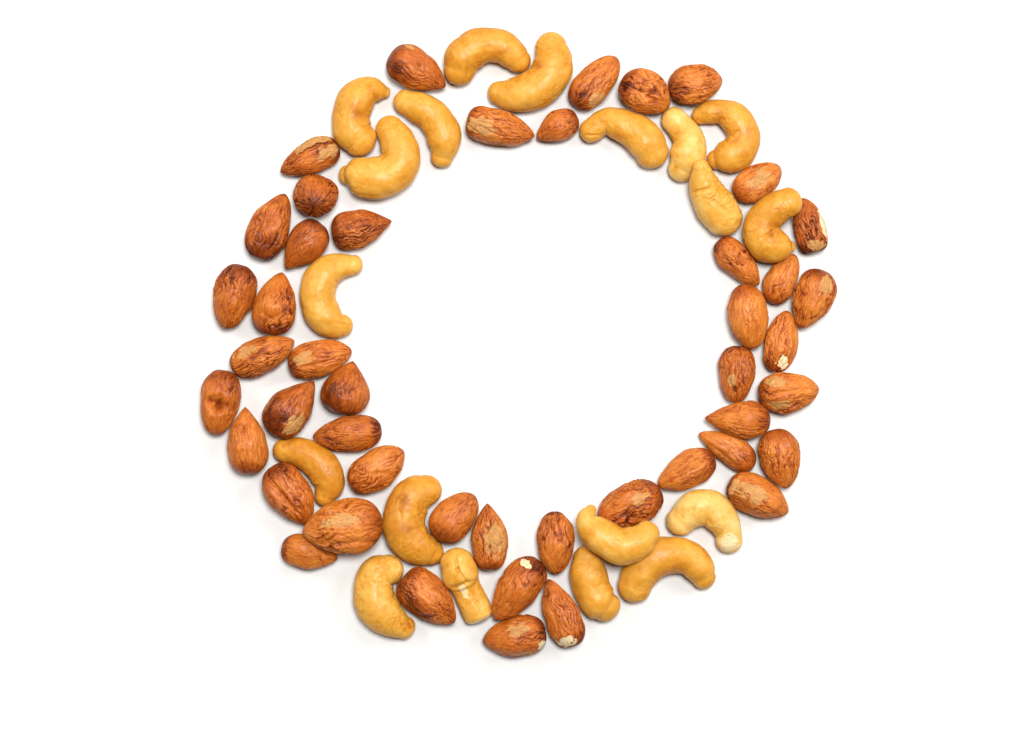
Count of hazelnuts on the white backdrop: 46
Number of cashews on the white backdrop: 19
